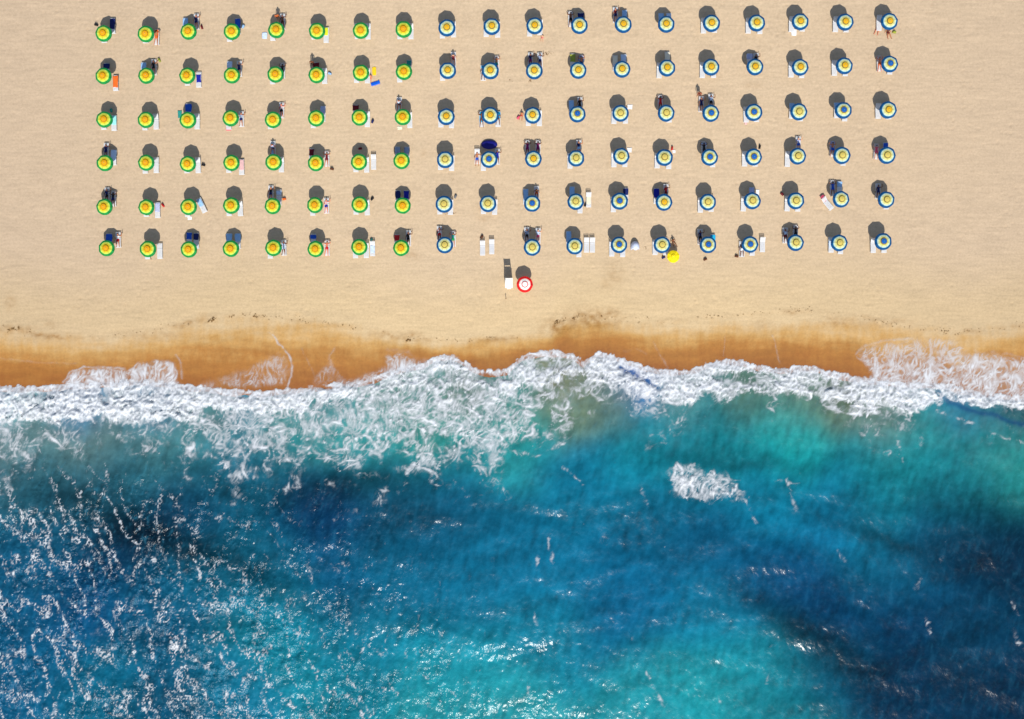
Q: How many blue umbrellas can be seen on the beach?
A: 65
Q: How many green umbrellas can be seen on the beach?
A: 48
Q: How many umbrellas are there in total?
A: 113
